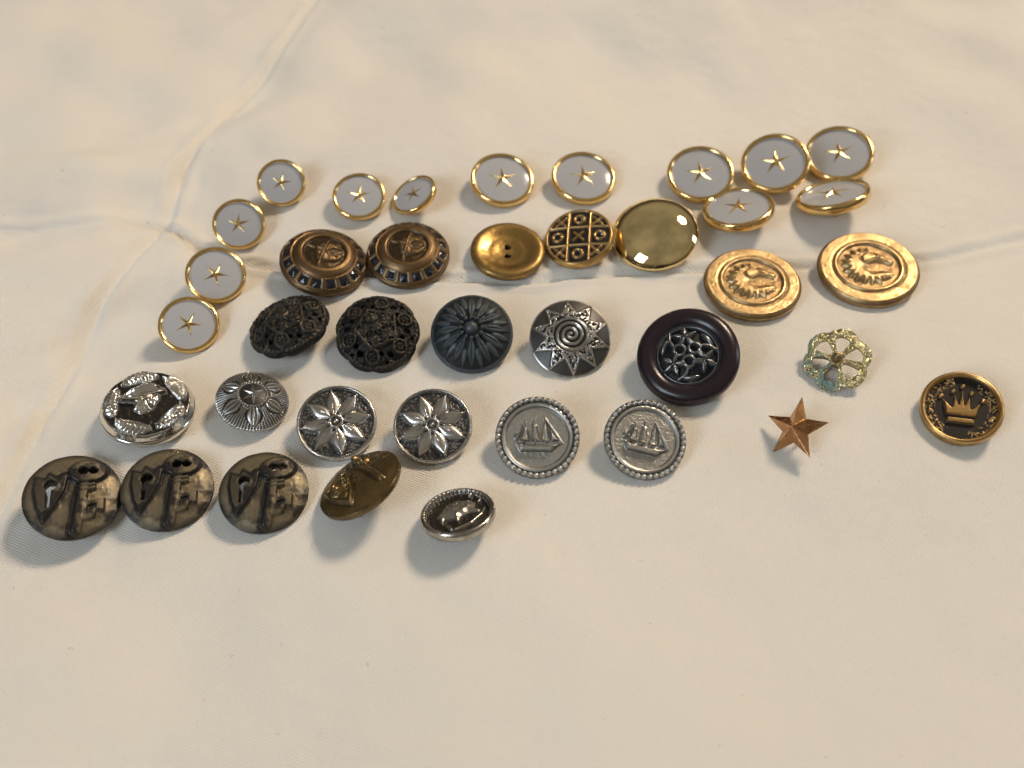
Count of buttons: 39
